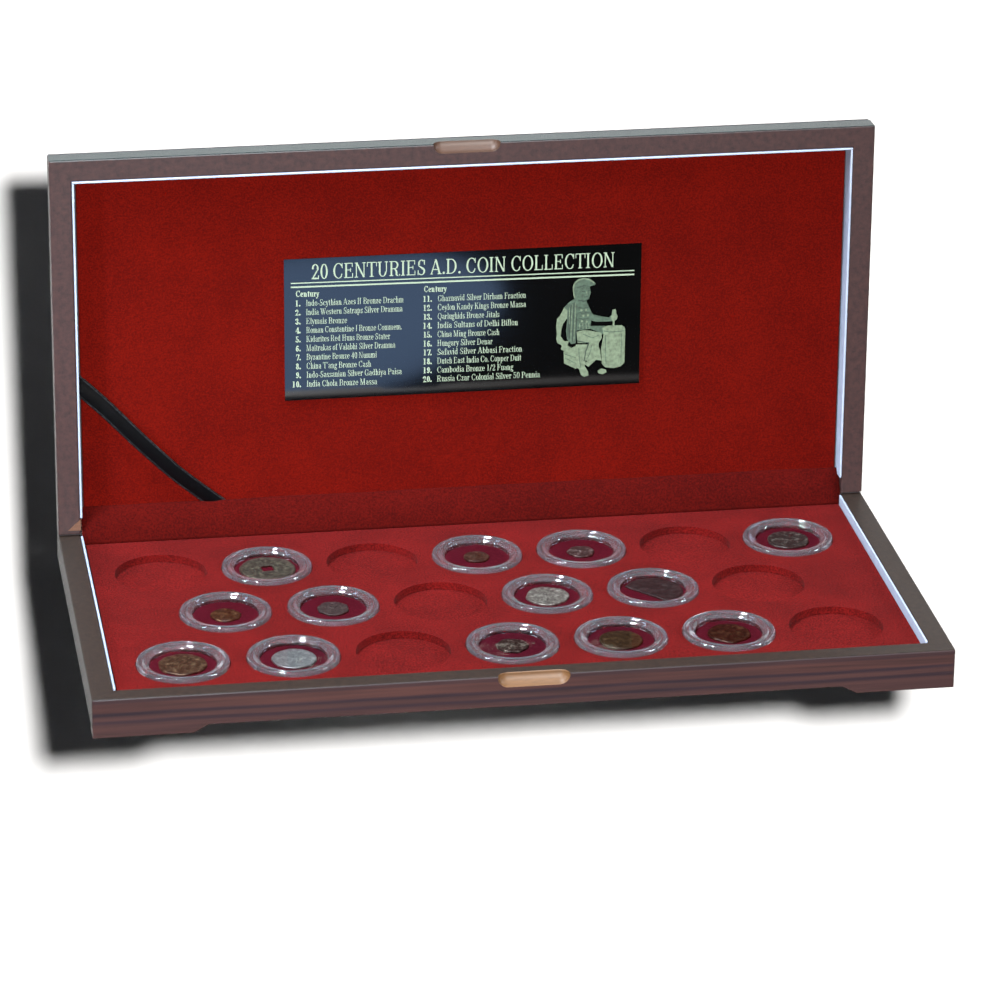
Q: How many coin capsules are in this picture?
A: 13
